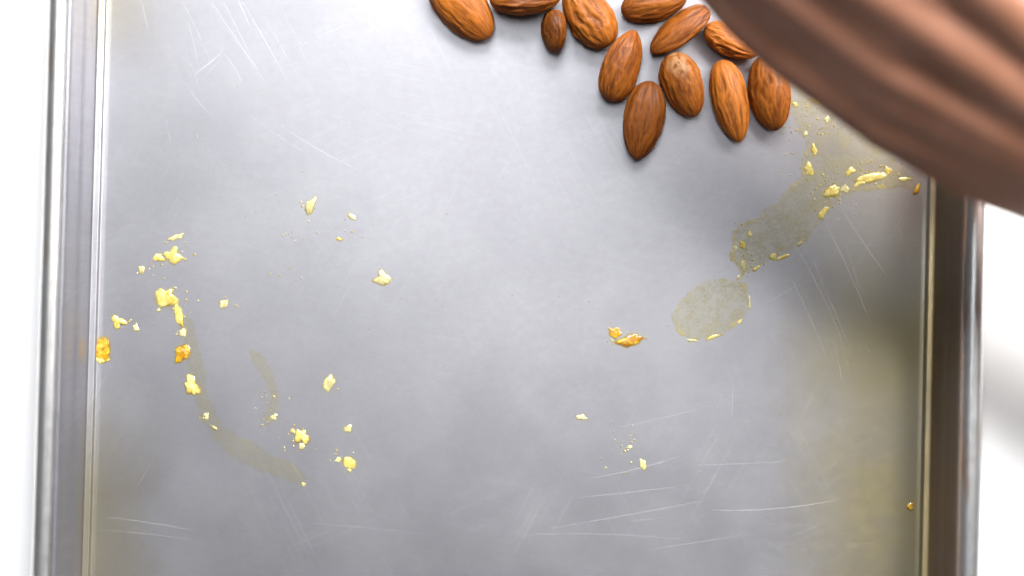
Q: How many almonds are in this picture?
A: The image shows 12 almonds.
